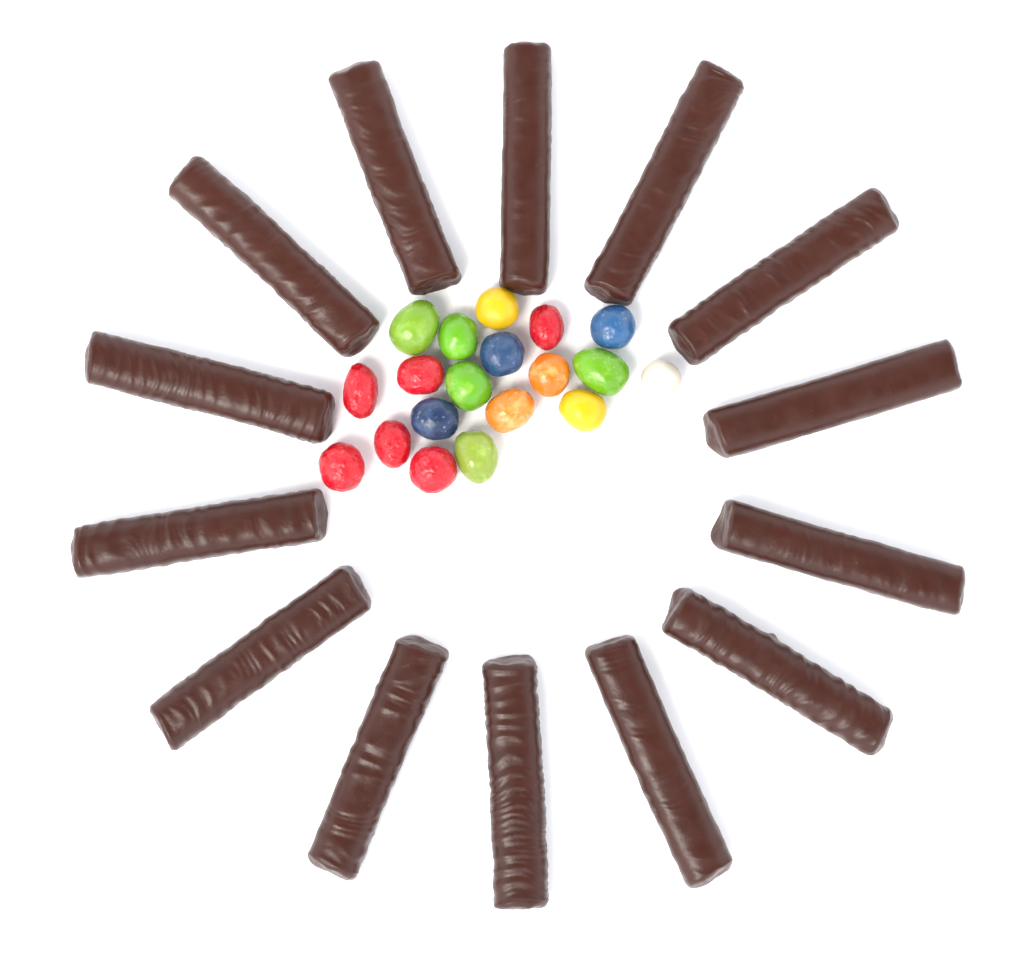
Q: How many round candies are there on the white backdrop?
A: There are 19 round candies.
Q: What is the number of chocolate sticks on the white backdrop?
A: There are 14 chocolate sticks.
